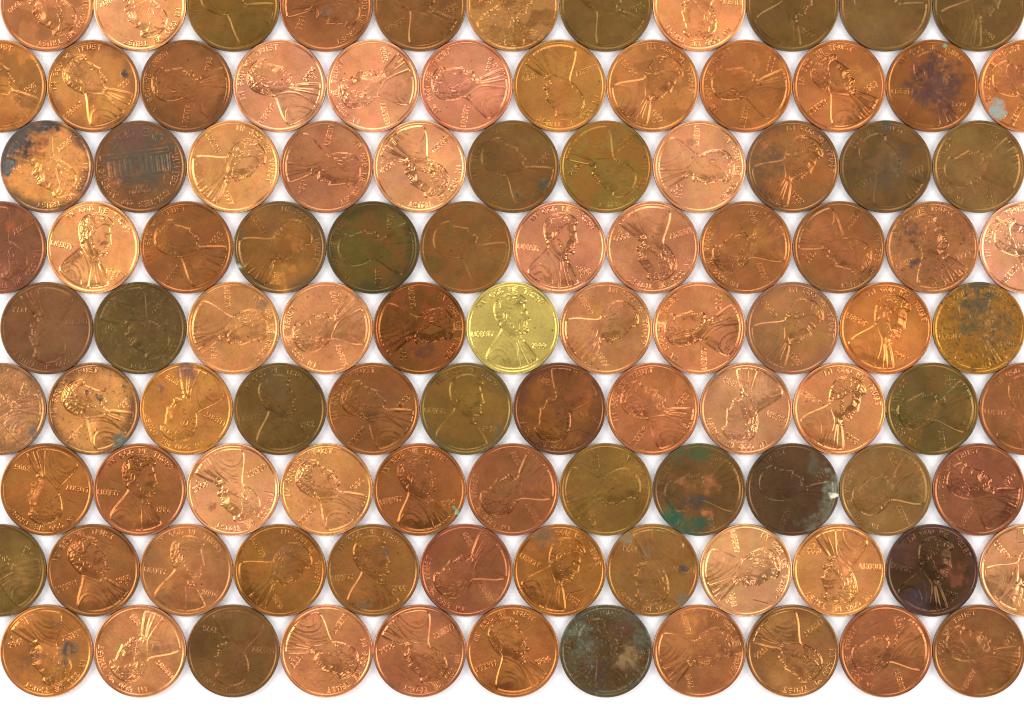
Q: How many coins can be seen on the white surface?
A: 103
